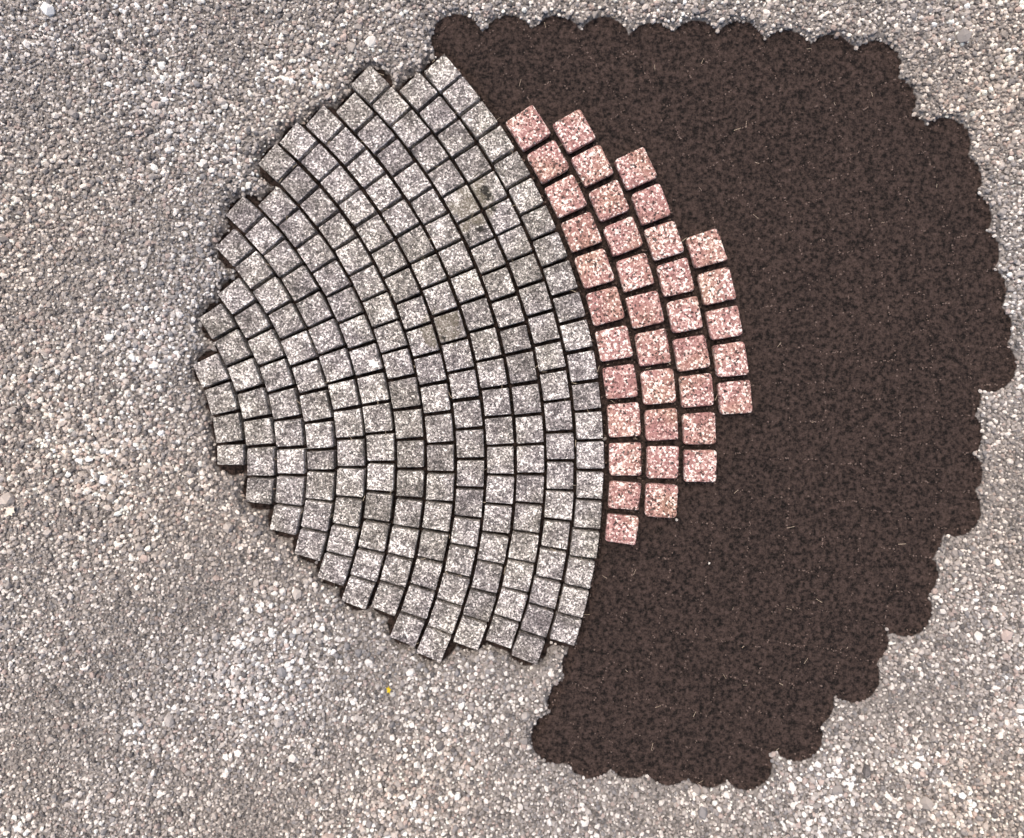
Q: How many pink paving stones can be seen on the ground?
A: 37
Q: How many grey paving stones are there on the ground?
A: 200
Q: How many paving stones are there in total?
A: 237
